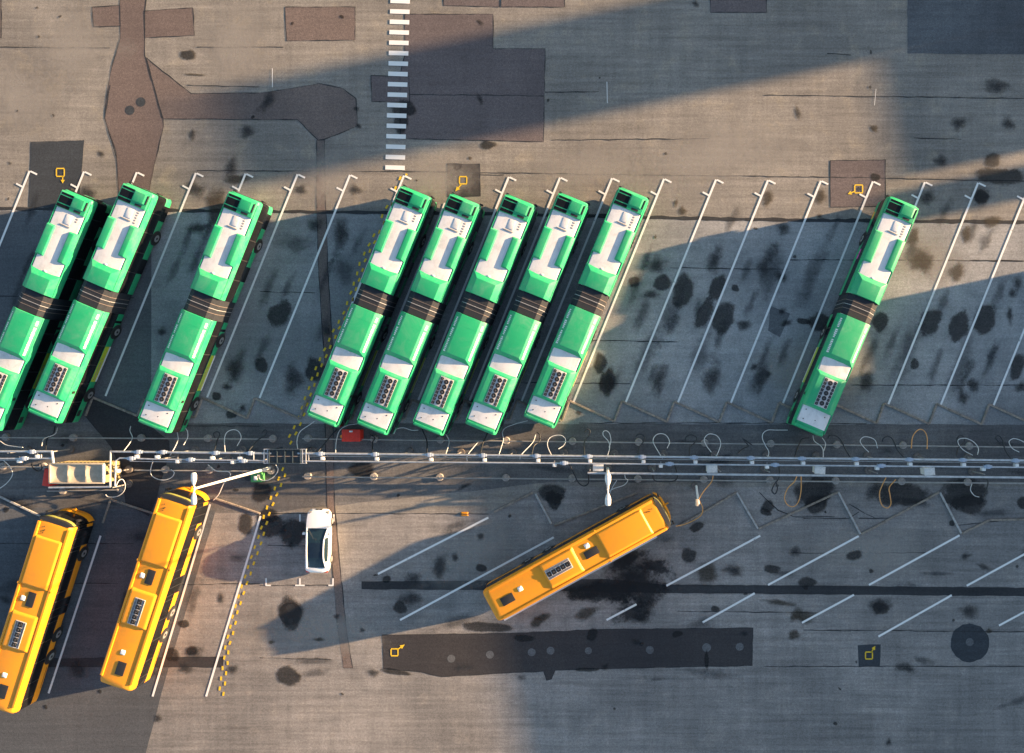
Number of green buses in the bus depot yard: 9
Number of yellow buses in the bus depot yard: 3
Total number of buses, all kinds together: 12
